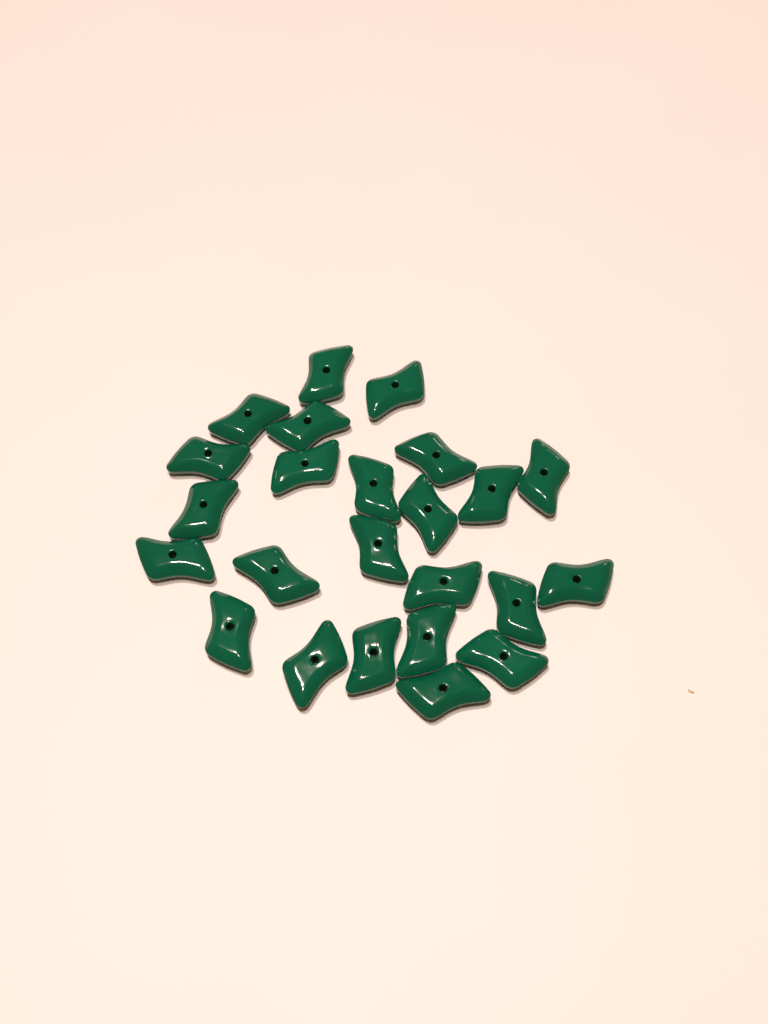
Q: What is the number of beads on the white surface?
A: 24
